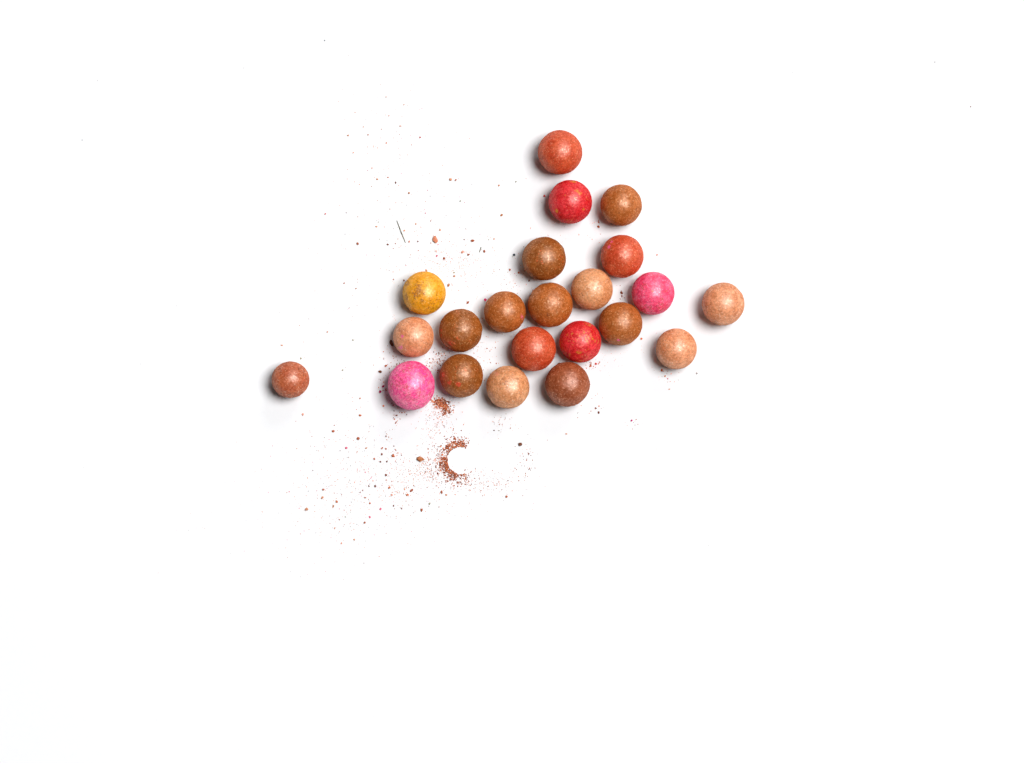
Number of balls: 22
